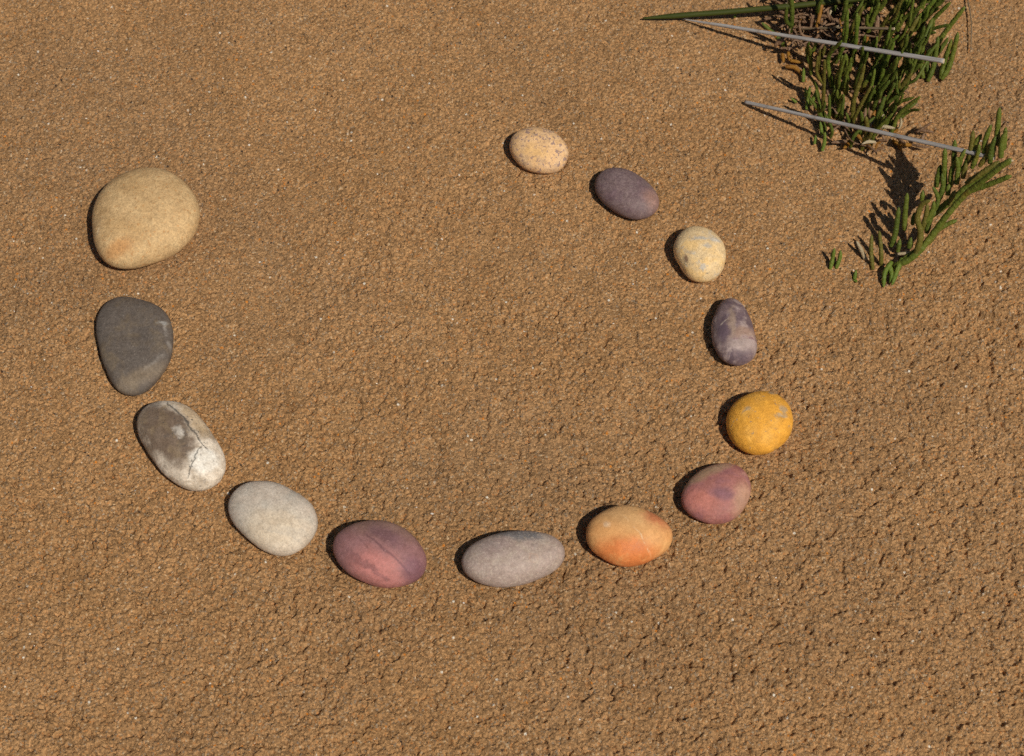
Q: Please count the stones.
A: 13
